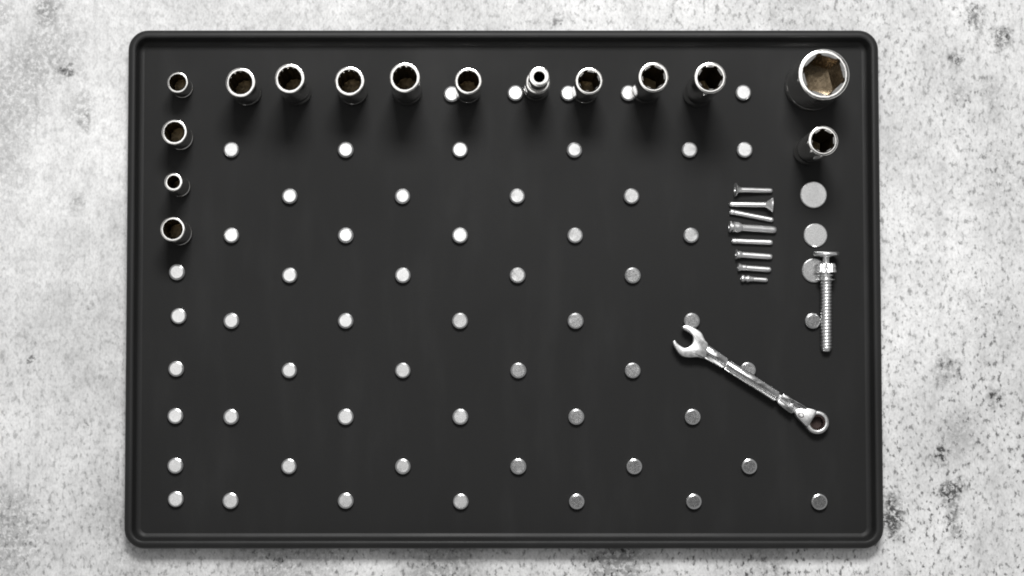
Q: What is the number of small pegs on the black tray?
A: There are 57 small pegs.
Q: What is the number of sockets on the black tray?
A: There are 15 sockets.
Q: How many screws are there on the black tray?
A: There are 8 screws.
